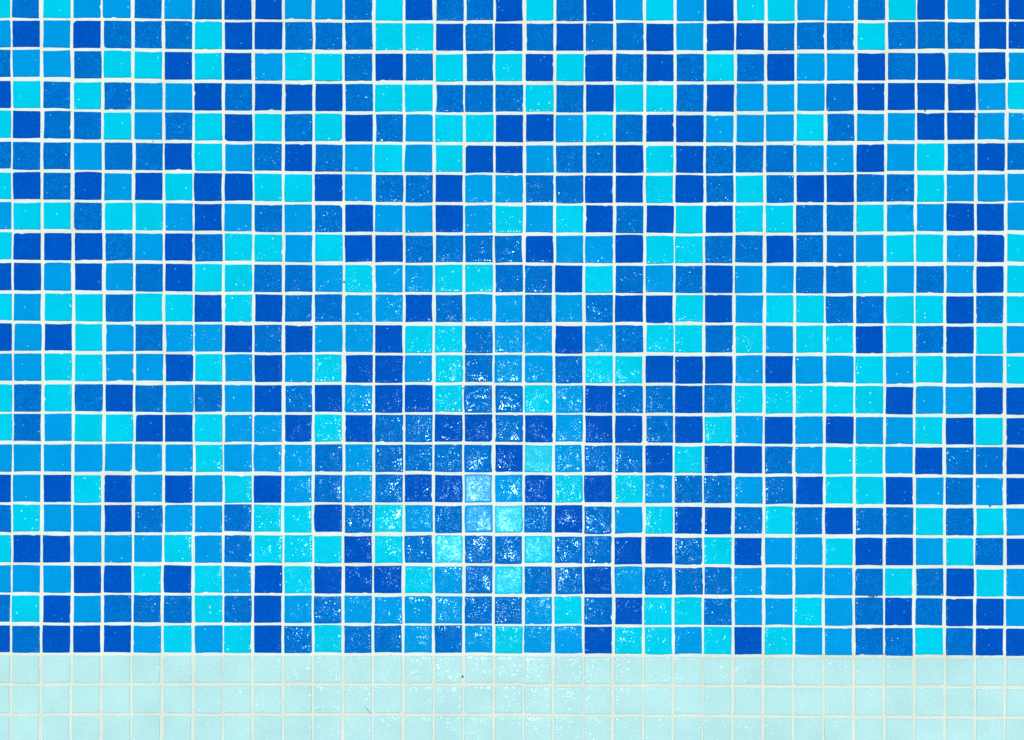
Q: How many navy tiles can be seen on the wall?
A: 200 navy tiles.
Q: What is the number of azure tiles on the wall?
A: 196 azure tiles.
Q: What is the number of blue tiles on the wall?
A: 195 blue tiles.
